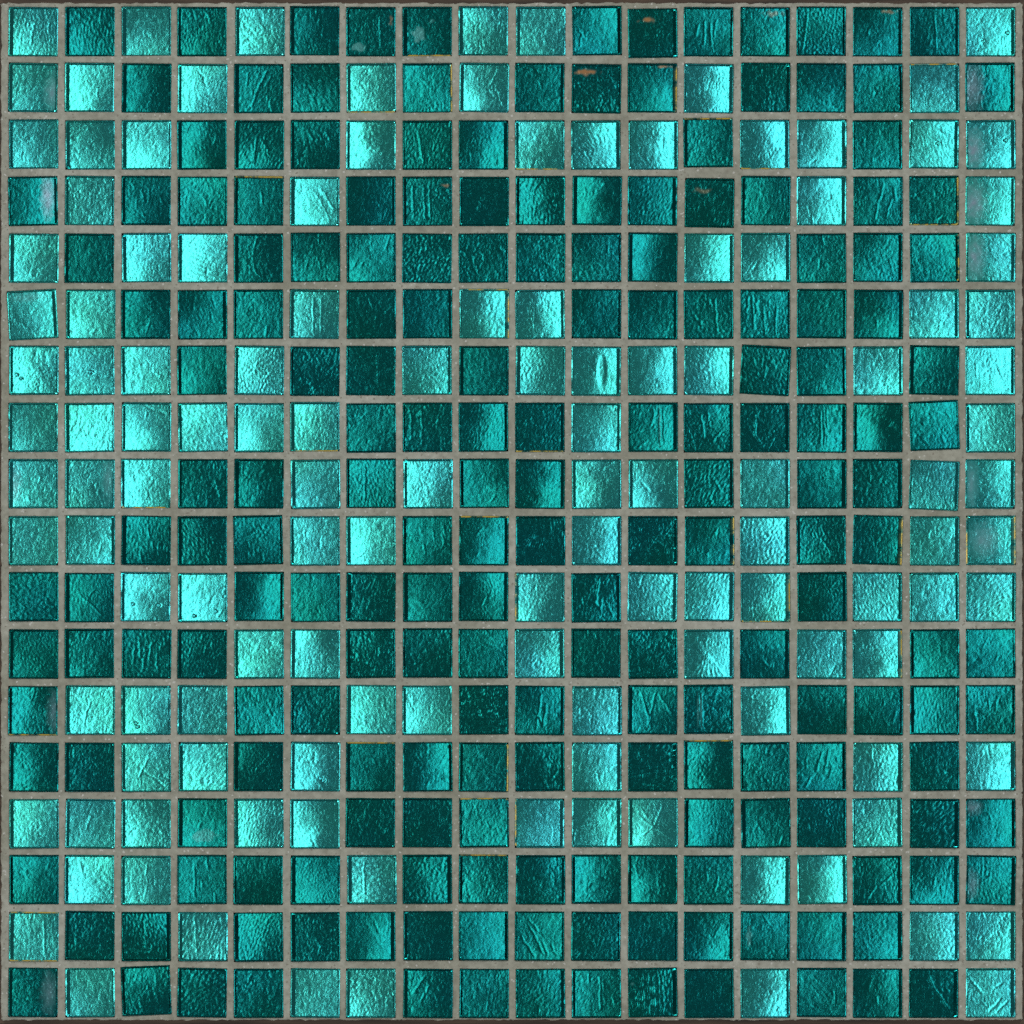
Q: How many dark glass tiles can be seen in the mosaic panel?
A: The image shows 195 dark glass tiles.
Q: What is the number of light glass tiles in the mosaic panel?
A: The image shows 129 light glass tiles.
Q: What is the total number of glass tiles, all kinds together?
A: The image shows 324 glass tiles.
